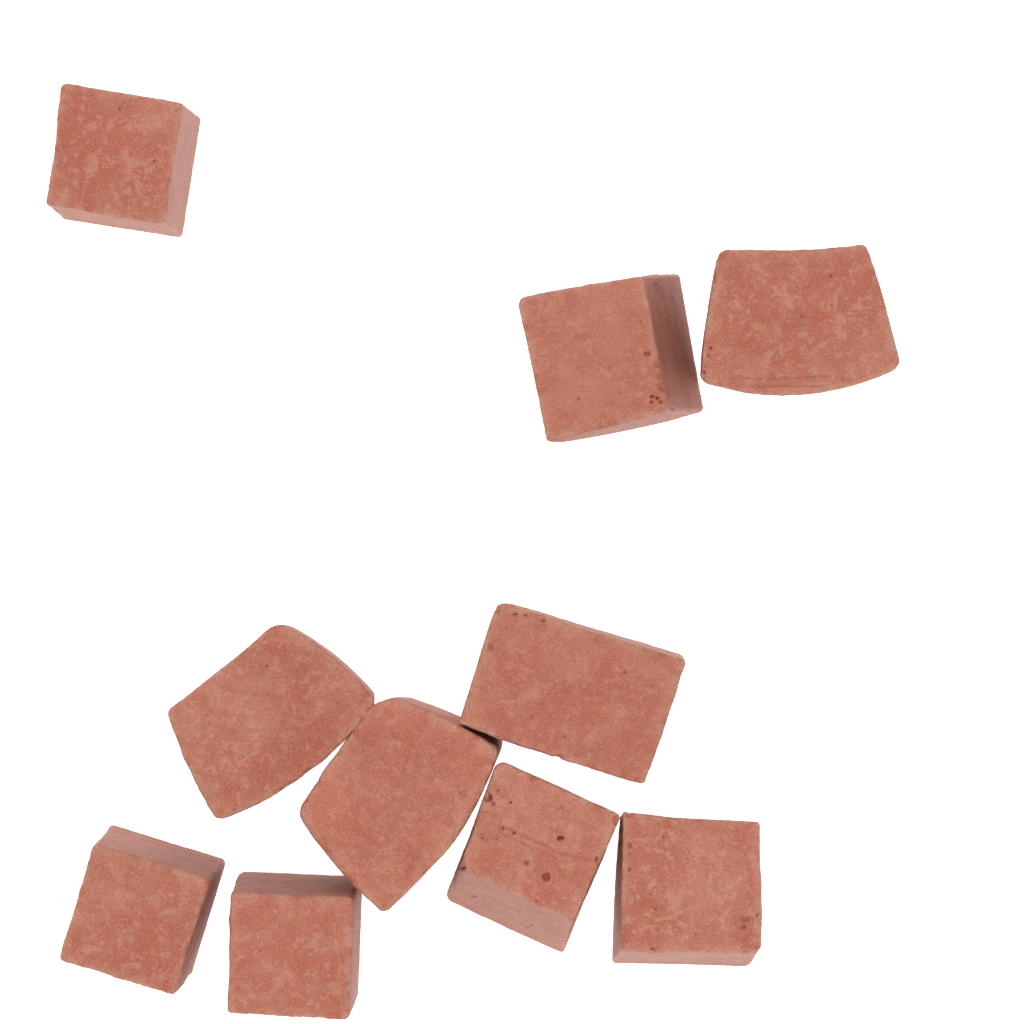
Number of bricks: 10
